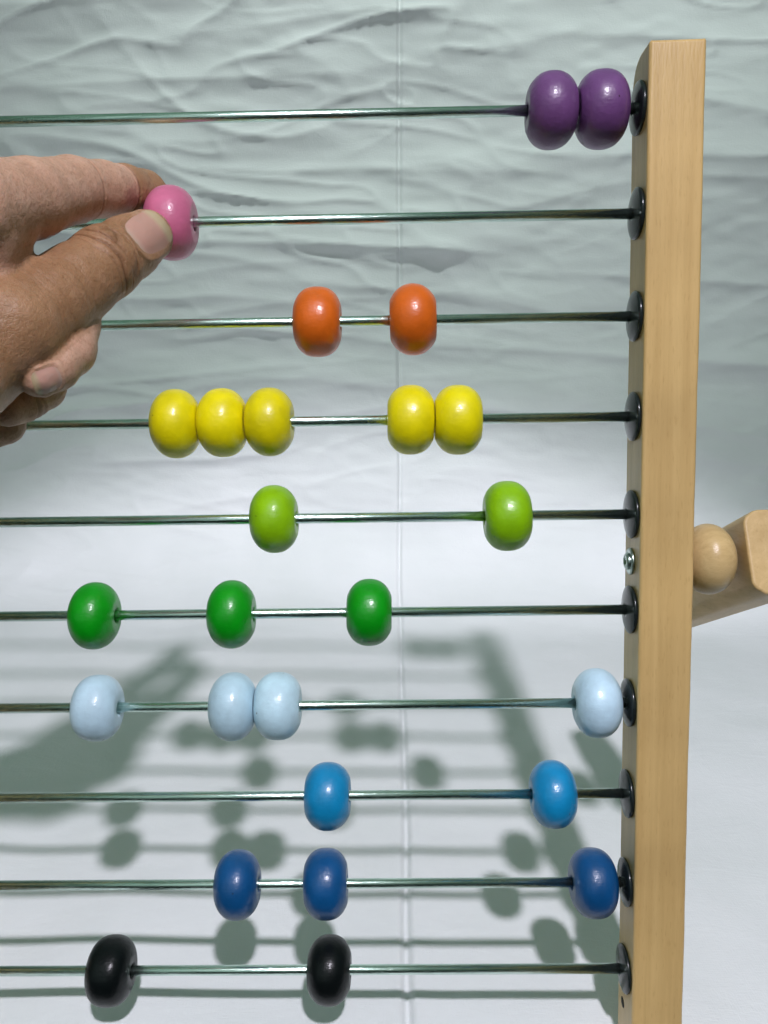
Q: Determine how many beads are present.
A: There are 26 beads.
